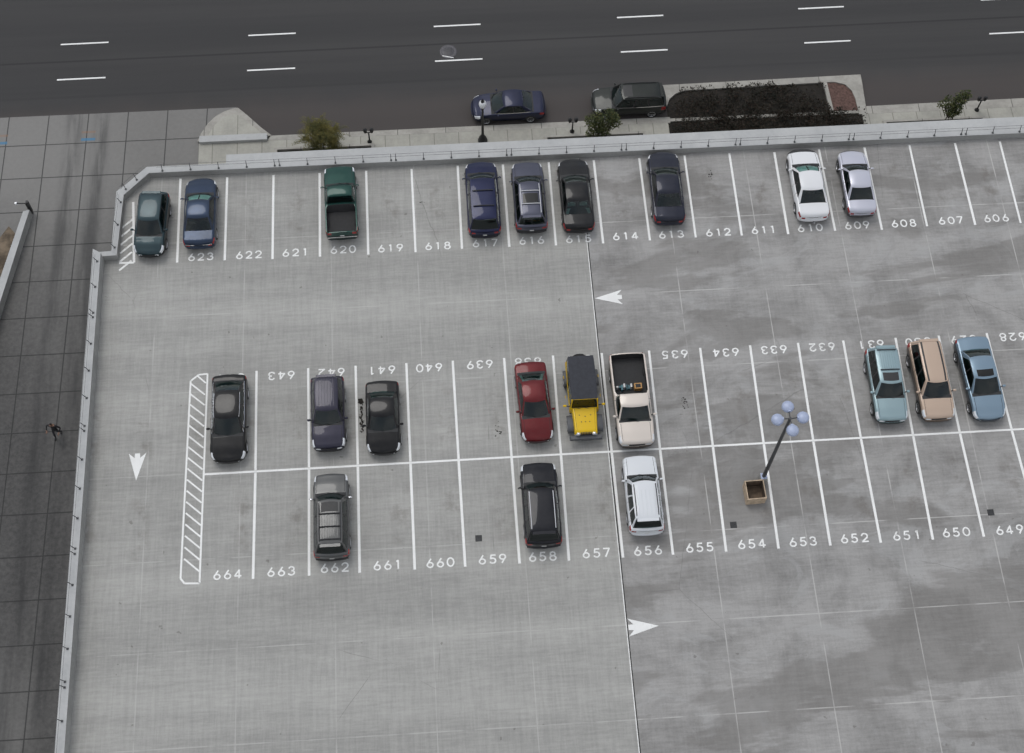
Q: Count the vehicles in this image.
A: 23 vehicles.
